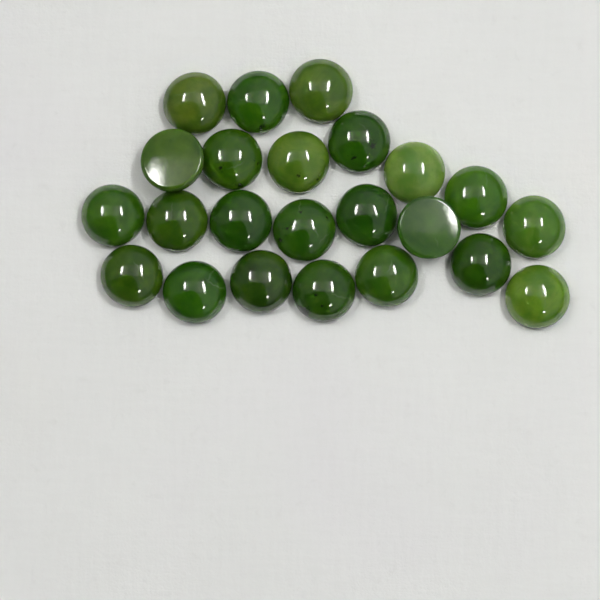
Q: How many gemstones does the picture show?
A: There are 23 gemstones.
